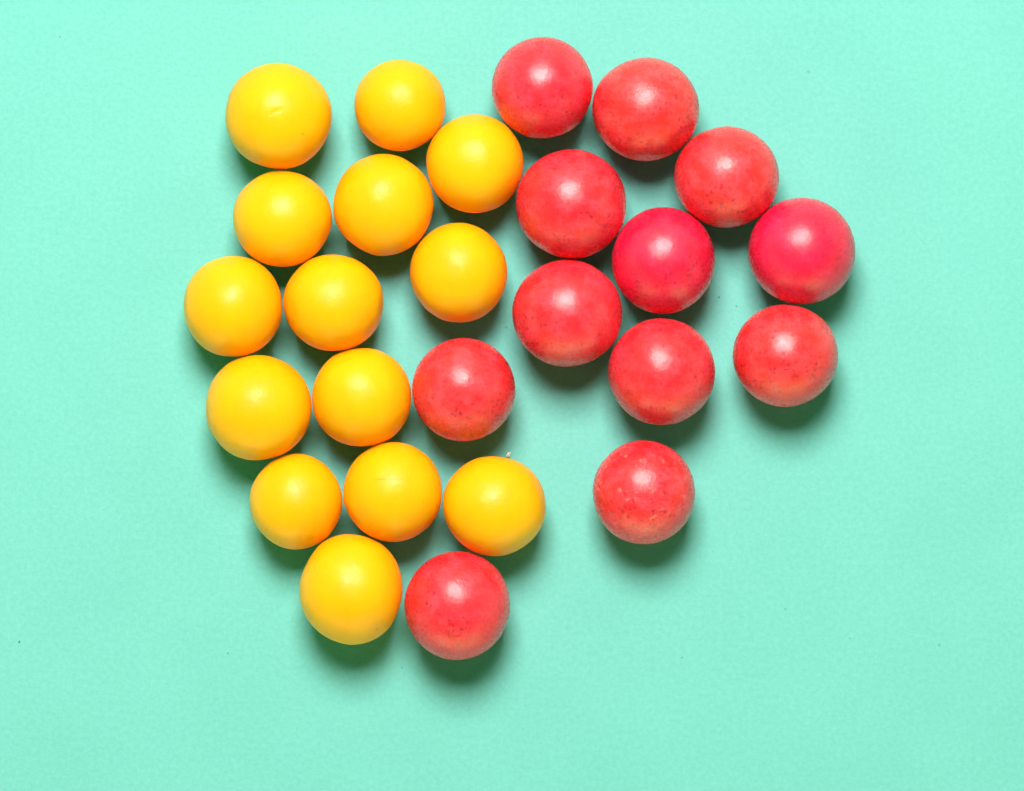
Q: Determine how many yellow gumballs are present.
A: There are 14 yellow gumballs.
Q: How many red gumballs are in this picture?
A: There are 12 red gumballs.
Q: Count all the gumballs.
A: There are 26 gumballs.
